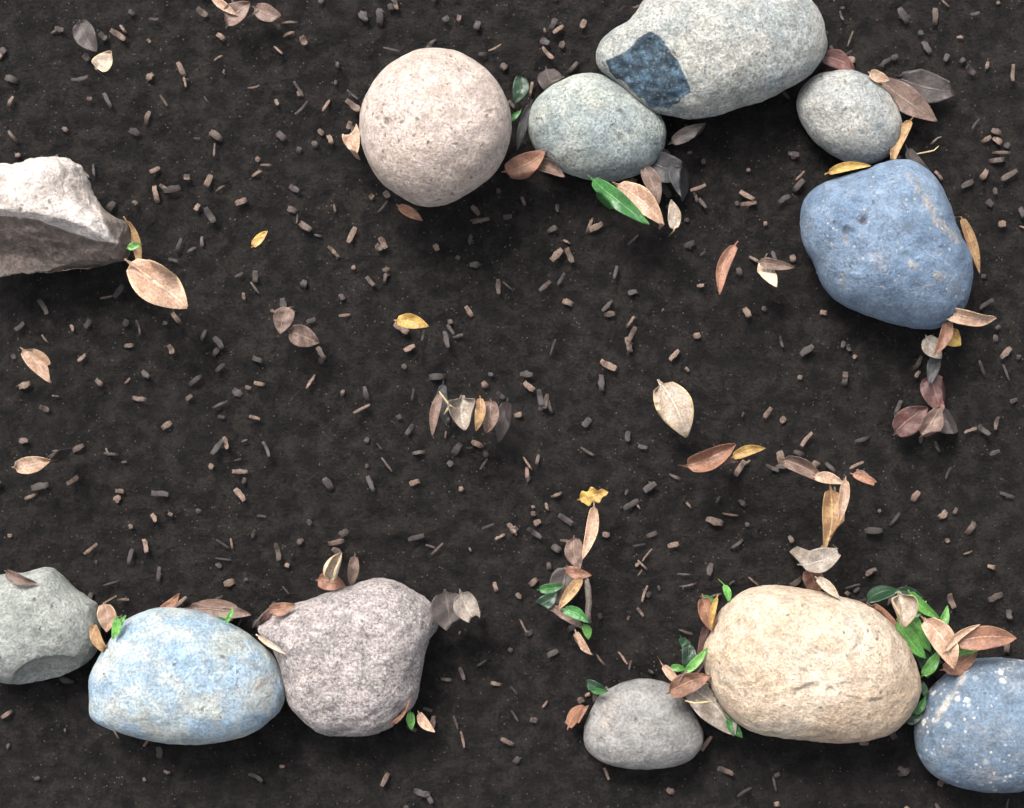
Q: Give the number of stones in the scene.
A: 12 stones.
